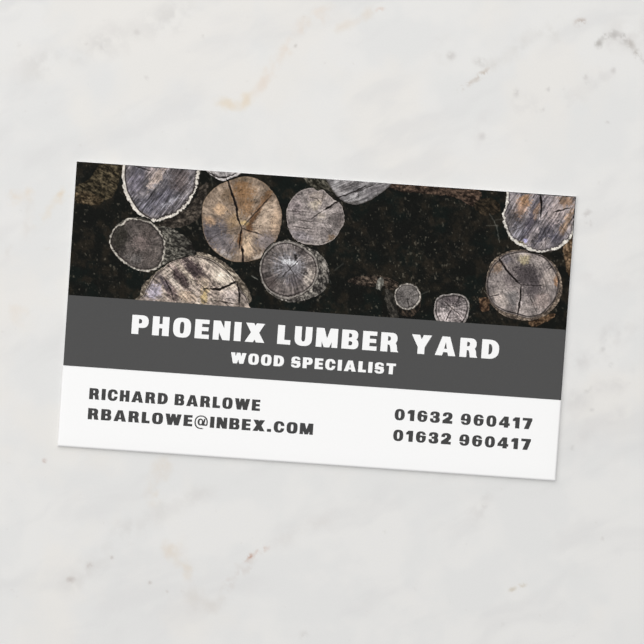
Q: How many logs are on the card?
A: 12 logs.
